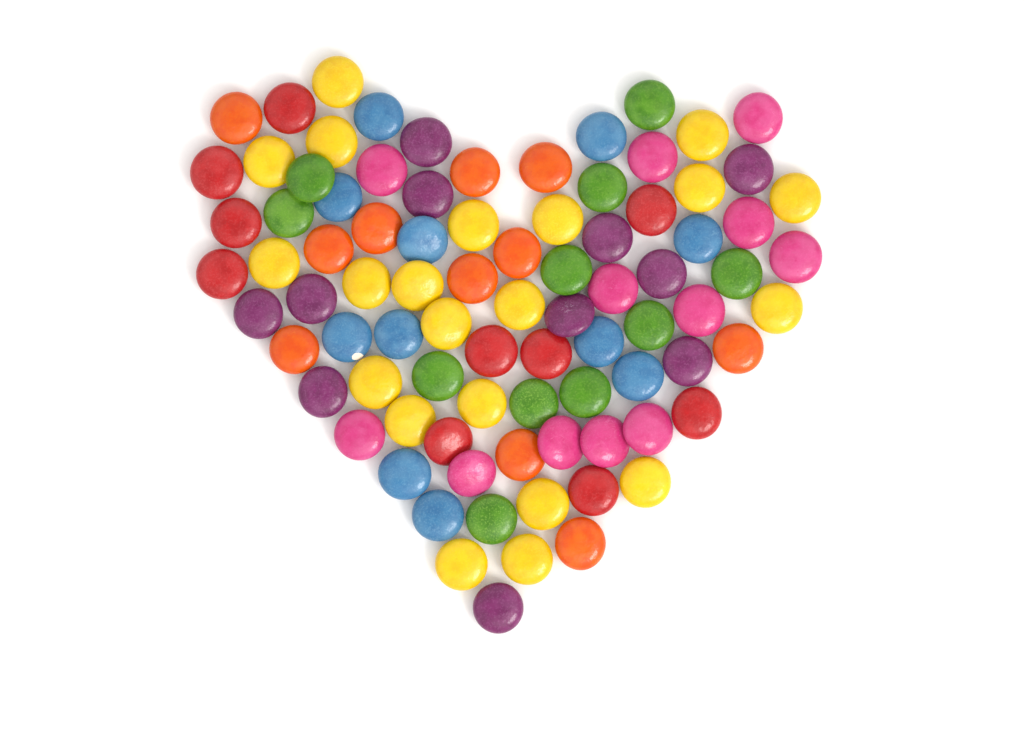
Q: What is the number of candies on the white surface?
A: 87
